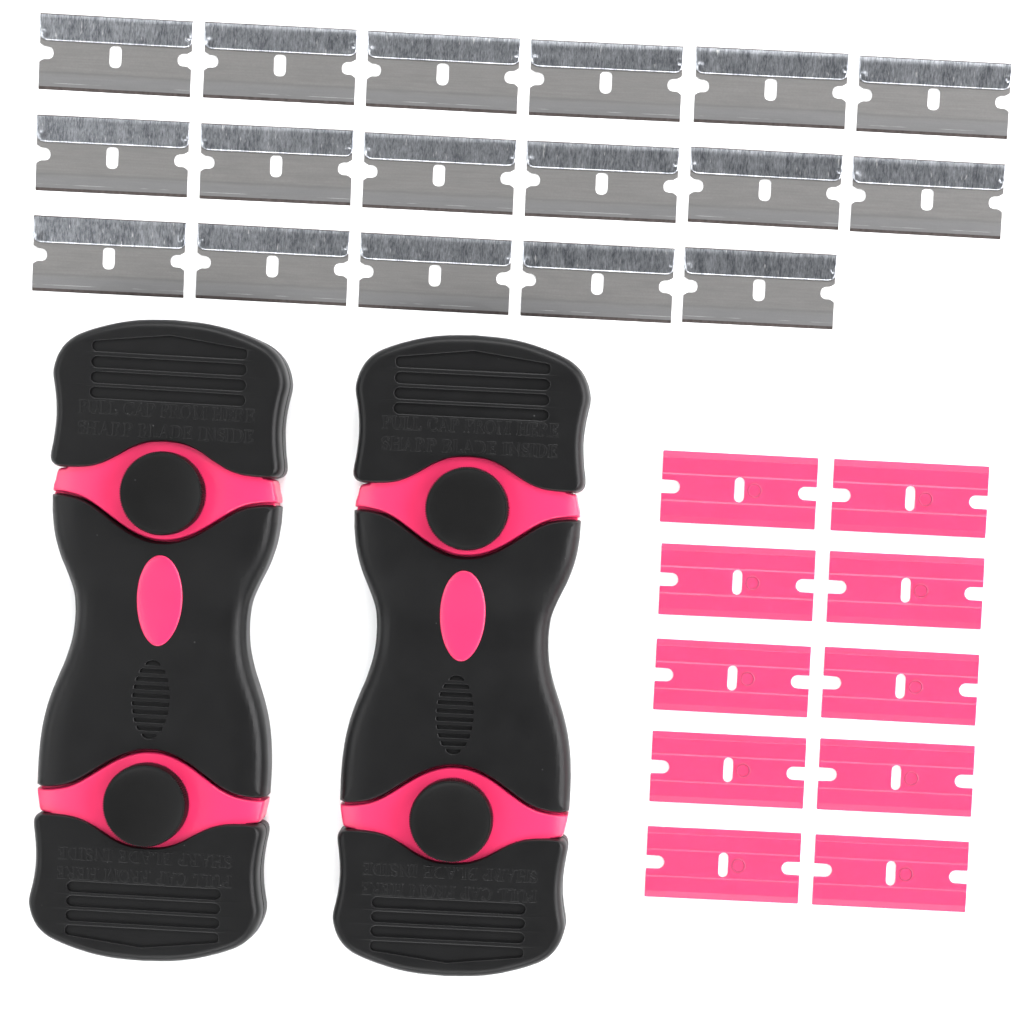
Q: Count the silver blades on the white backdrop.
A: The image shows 17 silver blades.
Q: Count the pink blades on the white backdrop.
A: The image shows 10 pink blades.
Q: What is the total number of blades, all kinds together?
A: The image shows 27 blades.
